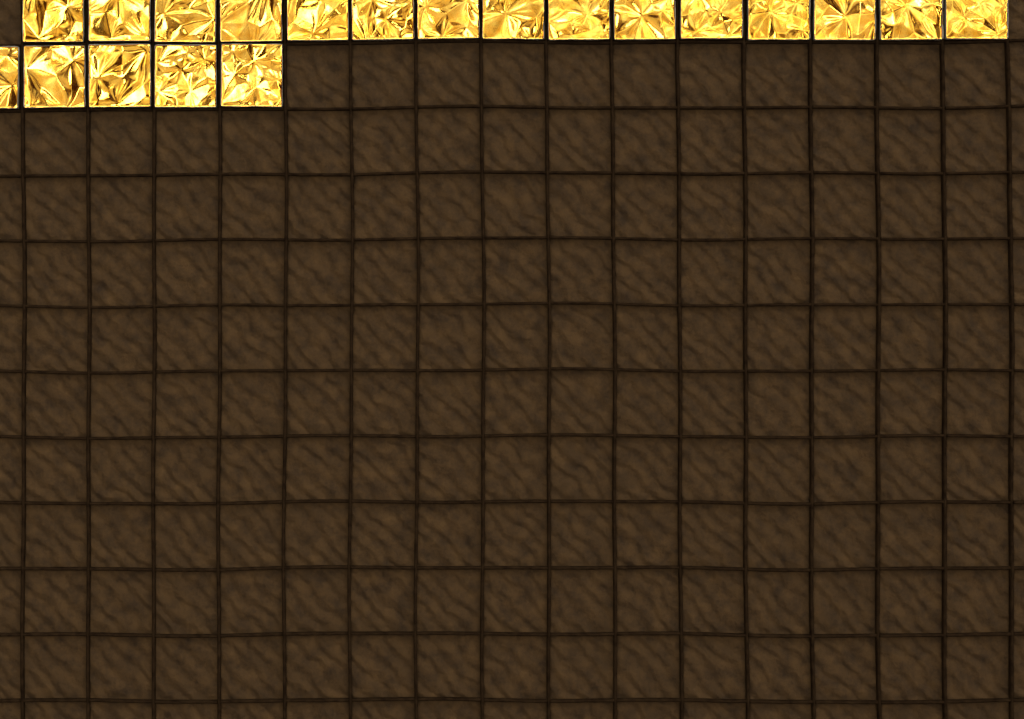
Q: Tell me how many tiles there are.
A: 20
